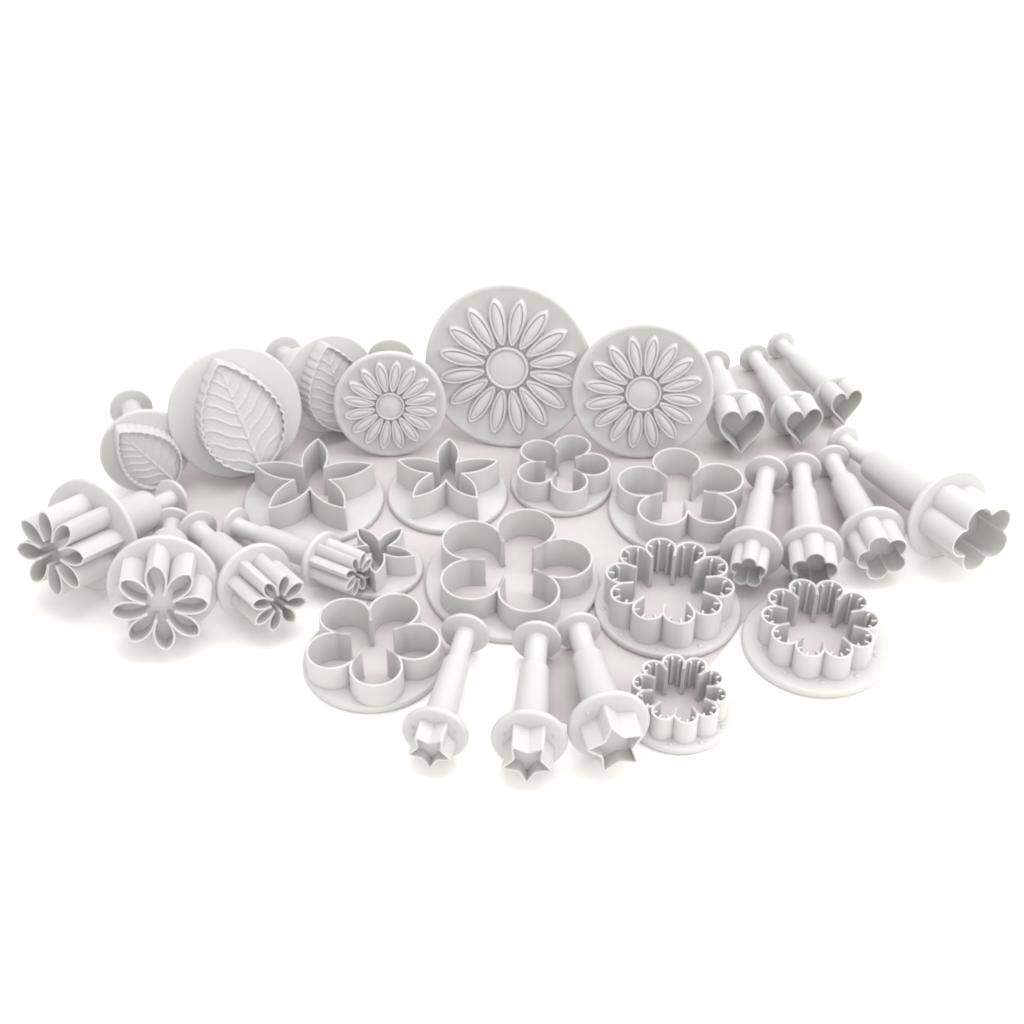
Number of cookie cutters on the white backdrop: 30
